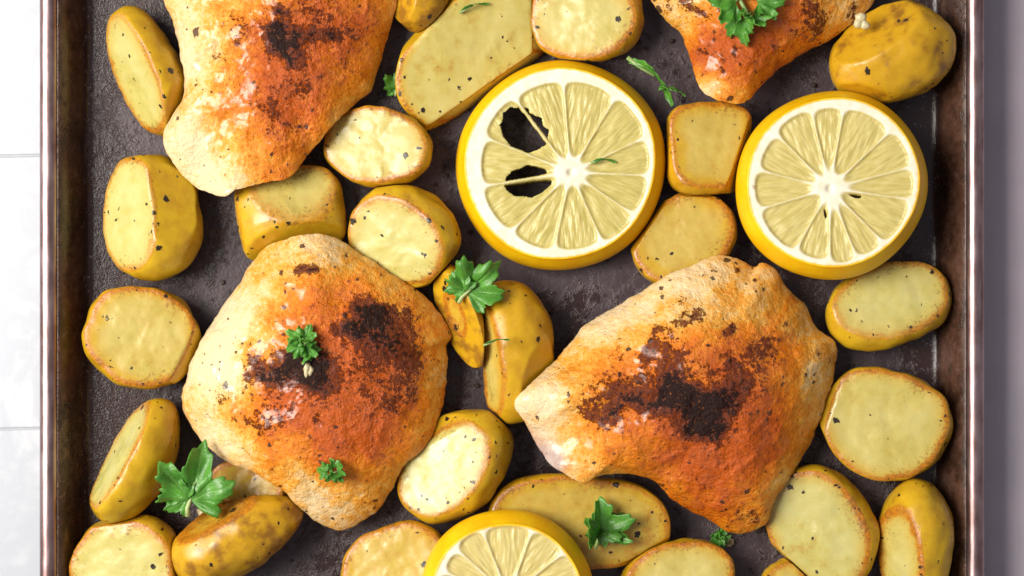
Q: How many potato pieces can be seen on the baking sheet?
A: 27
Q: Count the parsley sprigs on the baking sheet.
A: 12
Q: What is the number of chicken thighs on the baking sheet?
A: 4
